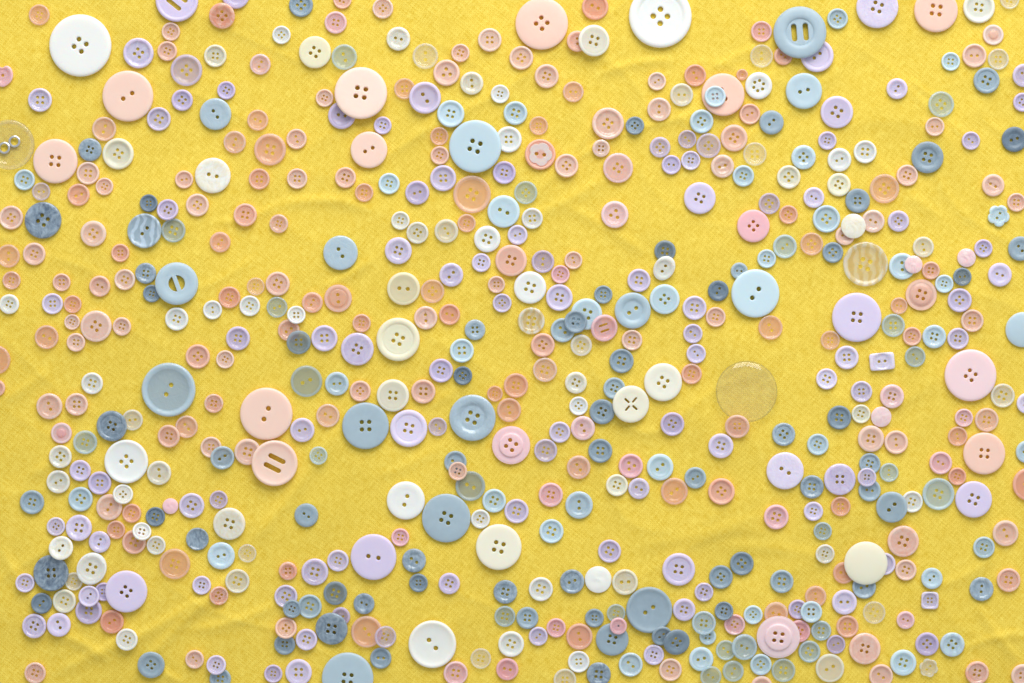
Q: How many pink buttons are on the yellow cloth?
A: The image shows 199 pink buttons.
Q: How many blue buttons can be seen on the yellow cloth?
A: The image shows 149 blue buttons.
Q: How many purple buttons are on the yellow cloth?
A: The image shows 111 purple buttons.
